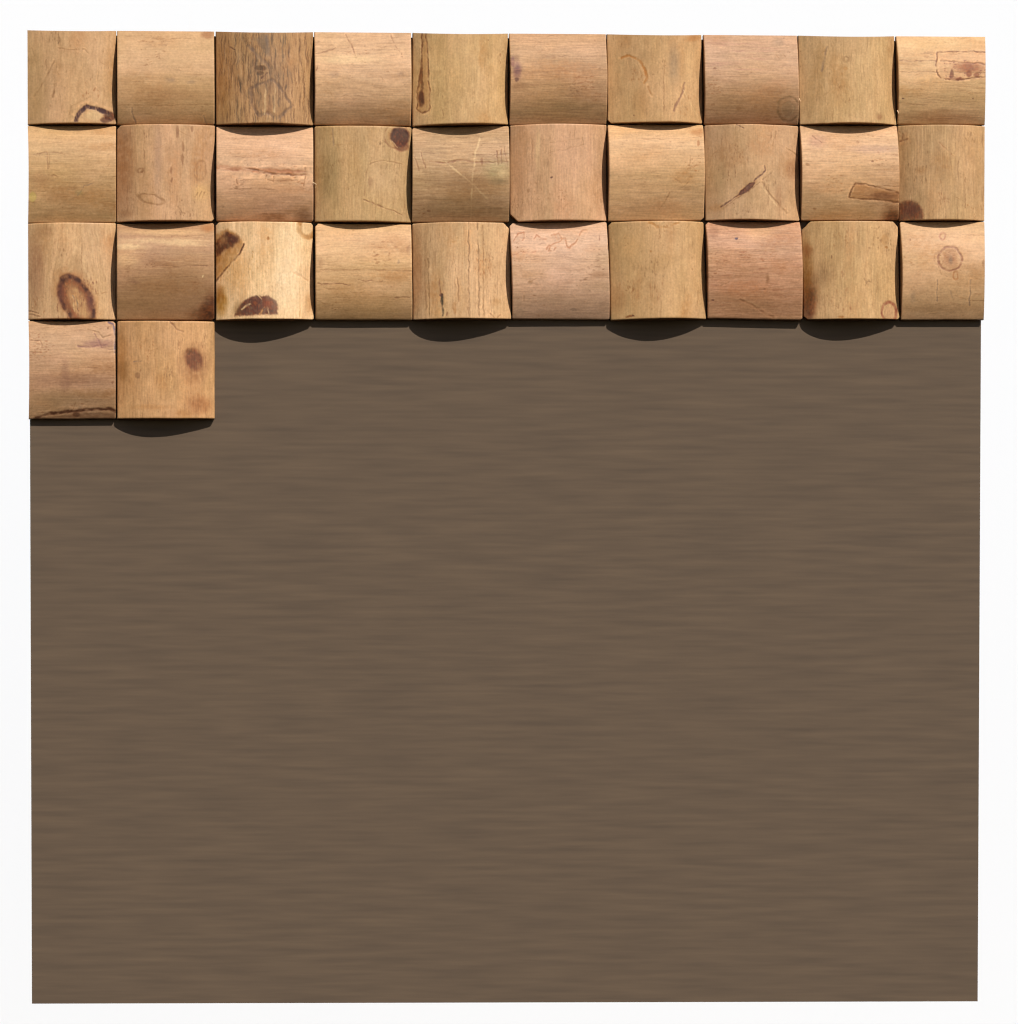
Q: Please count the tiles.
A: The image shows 32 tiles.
